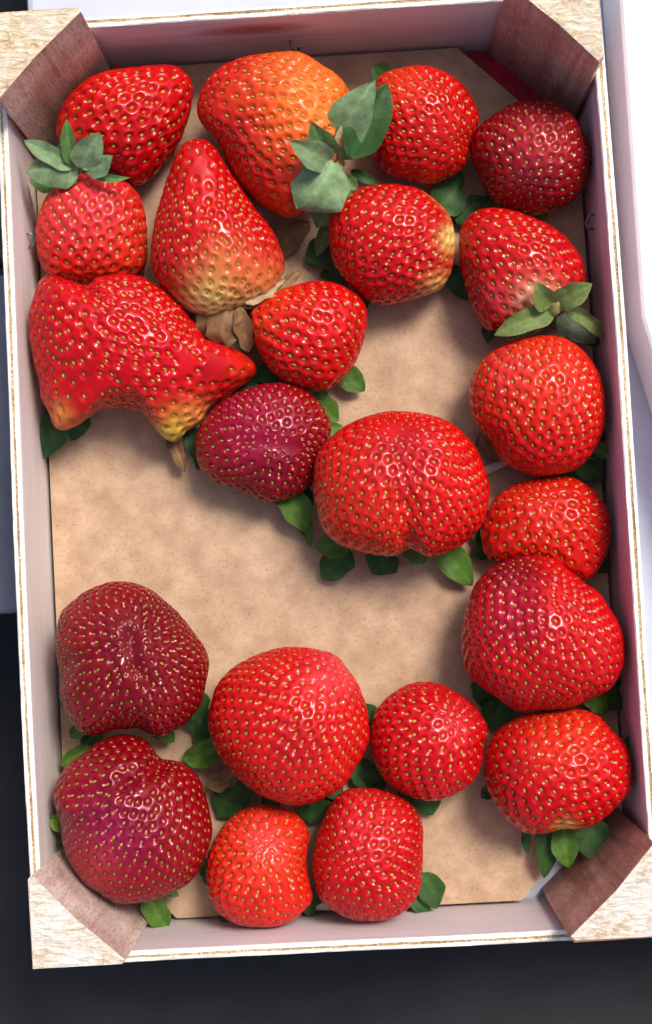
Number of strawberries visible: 22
